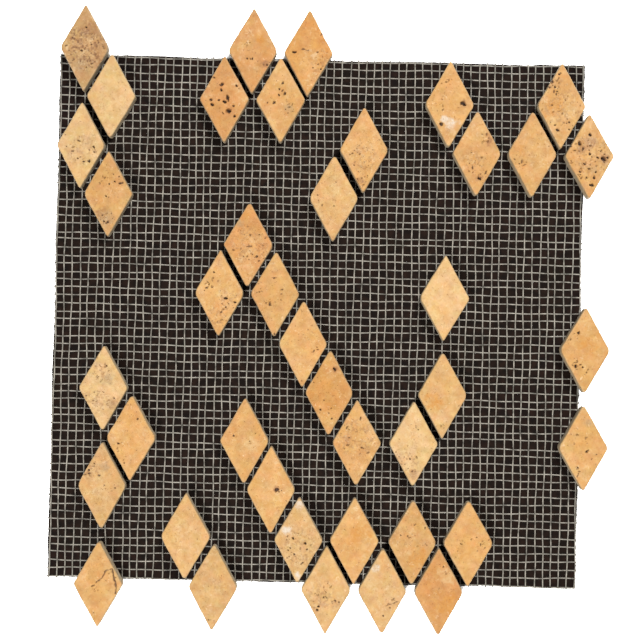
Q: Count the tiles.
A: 41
